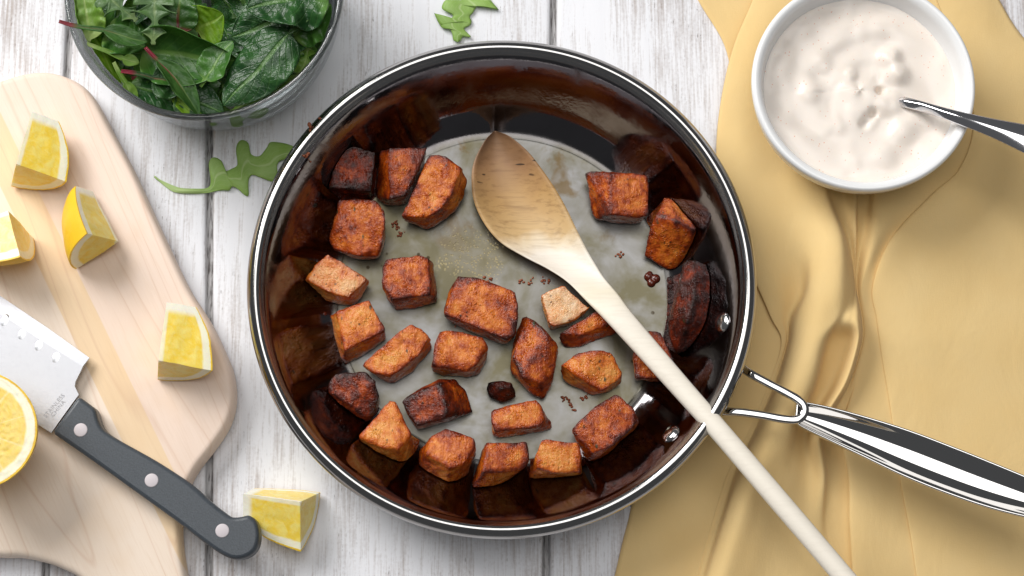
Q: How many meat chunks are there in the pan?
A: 27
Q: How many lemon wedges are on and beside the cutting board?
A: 5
